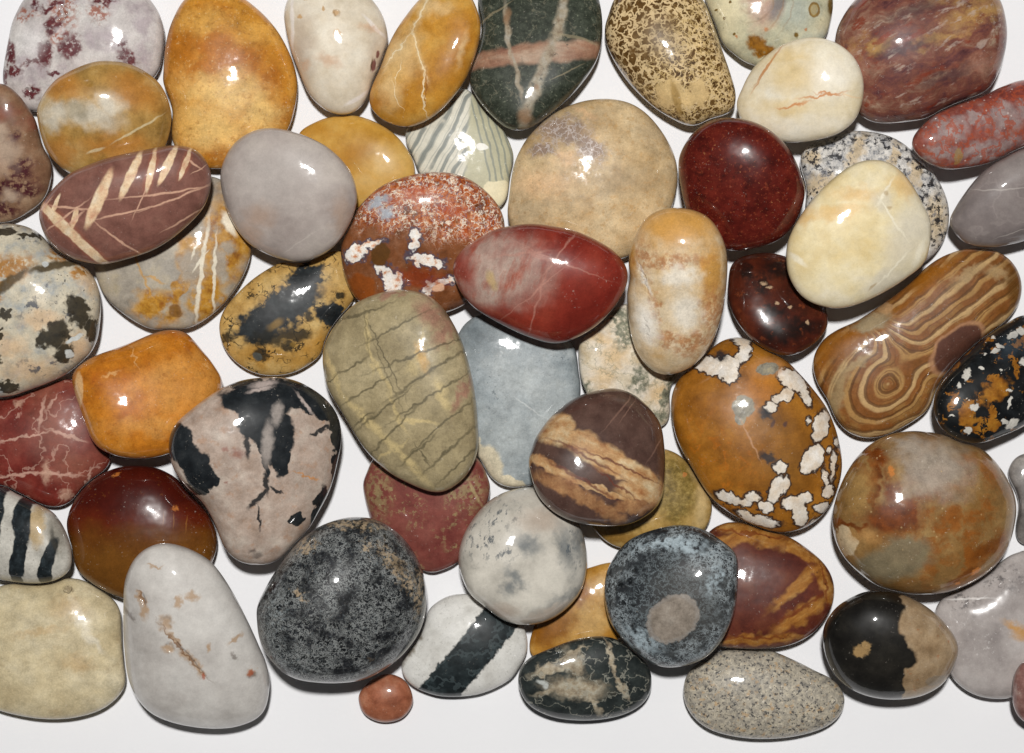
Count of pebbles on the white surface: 58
